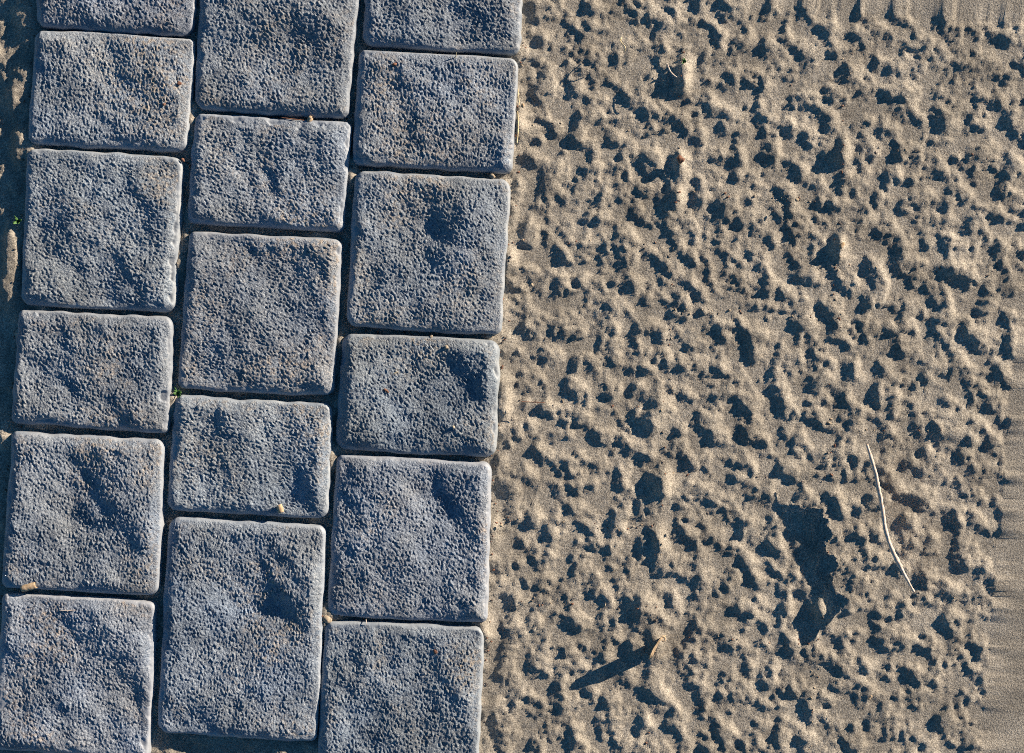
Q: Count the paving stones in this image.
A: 17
